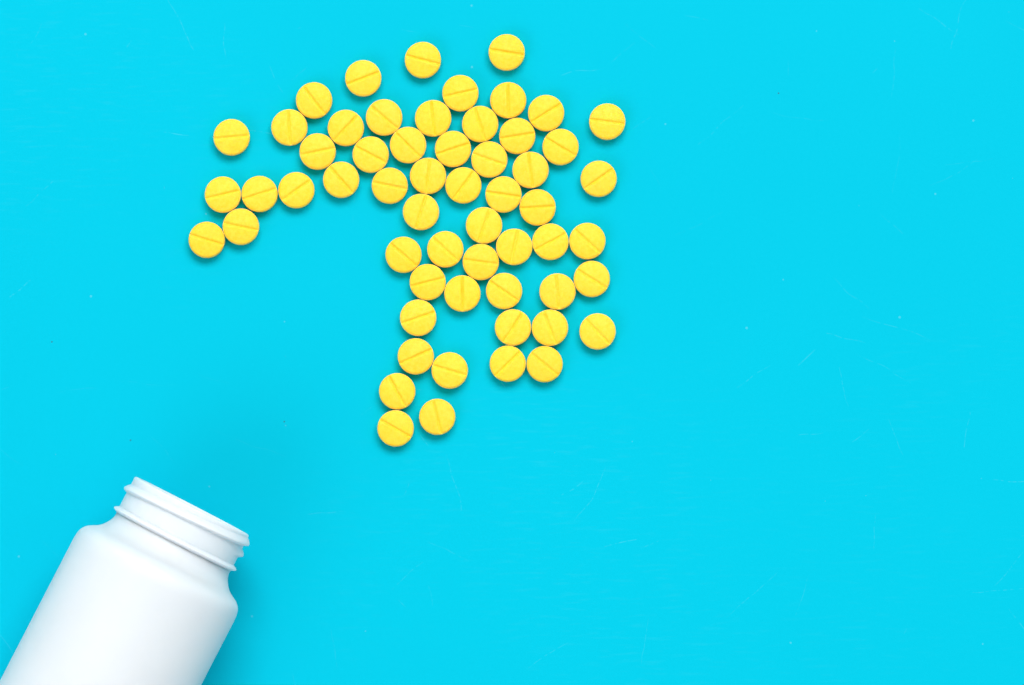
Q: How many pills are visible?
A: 58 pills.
